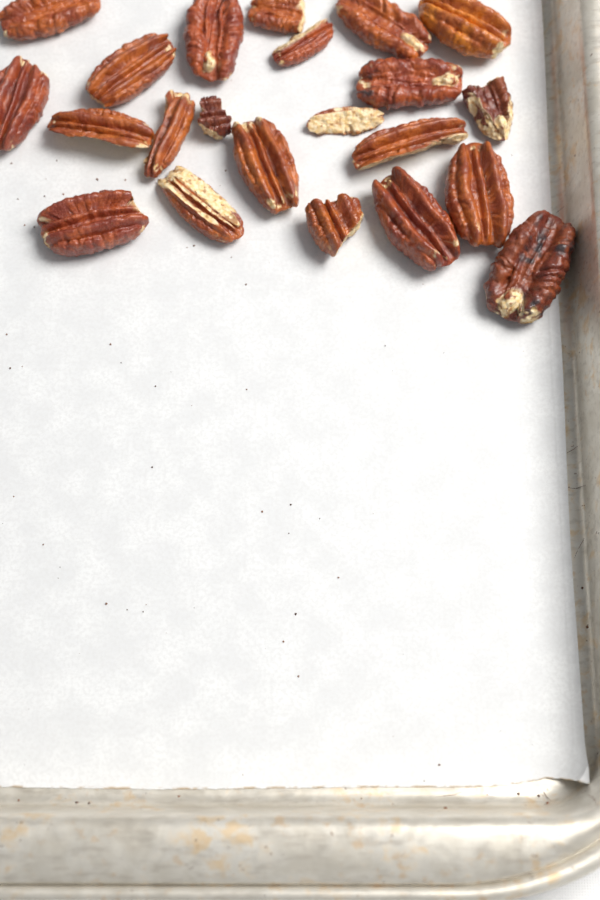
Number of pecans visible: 22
